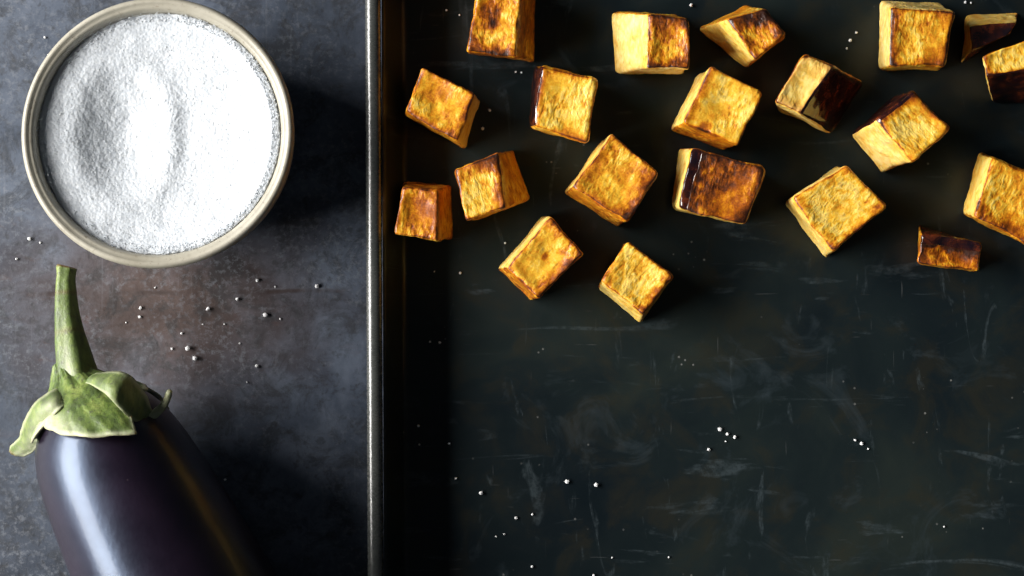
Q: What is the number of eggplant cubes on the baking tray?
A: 20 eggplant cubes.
